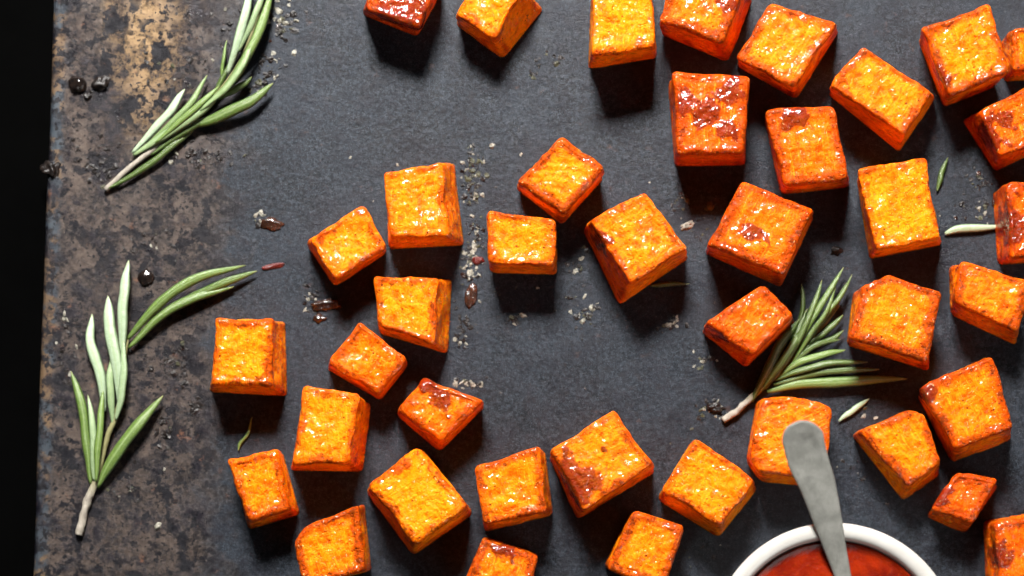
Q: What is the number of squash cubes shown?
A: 40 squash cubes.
